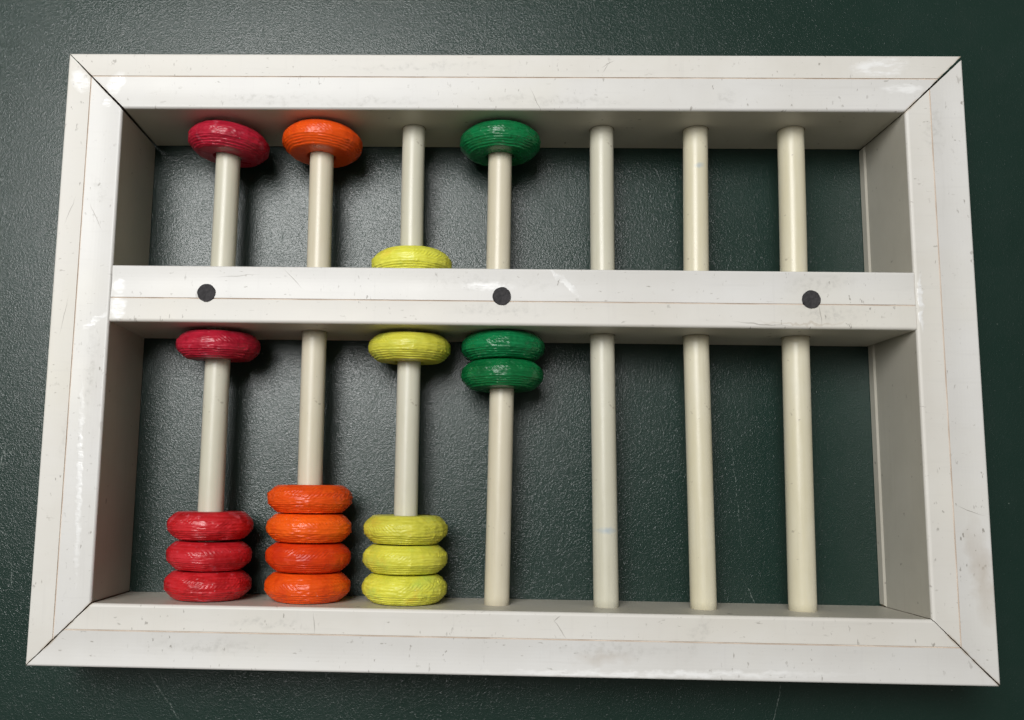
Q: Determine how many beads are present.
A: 18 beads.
